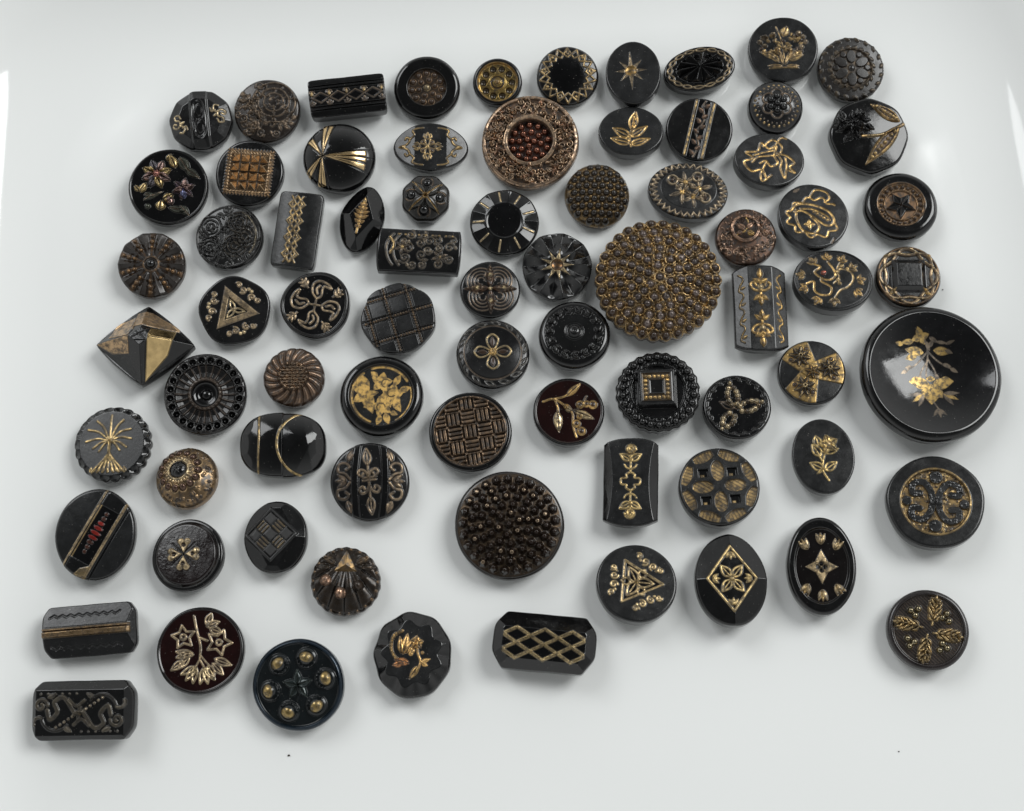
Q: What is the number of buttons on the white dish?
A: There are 76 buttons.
